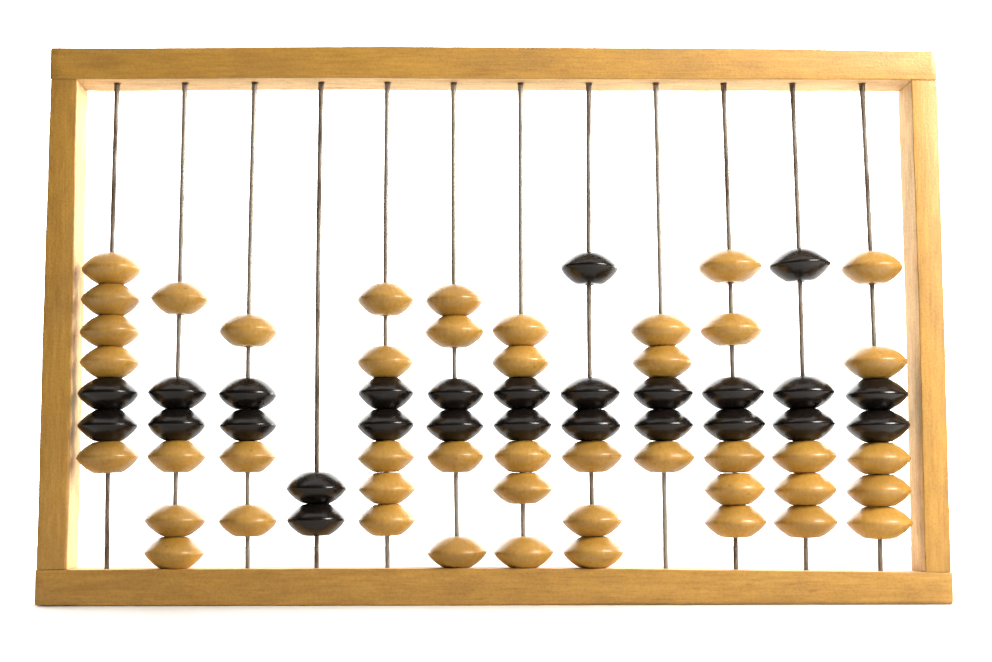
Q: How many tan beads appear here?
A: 45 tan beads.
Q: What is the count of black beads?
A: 26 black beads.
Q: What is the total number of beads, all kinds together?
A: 71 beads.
